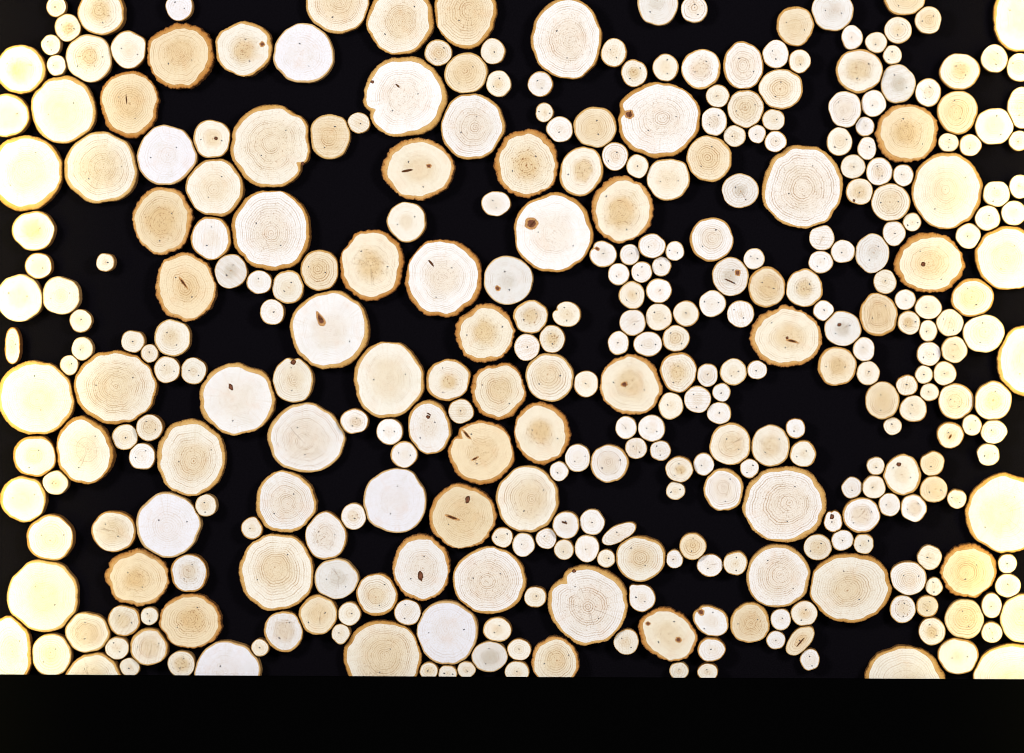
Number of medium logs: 87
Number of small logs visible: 200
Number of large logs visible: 72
